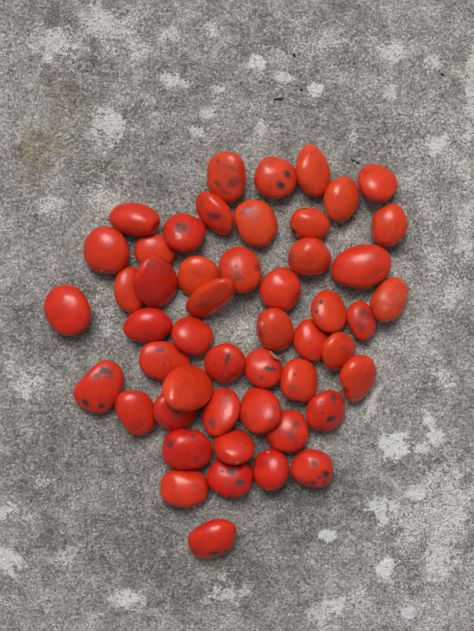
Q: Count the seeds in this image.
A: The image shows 50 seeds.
